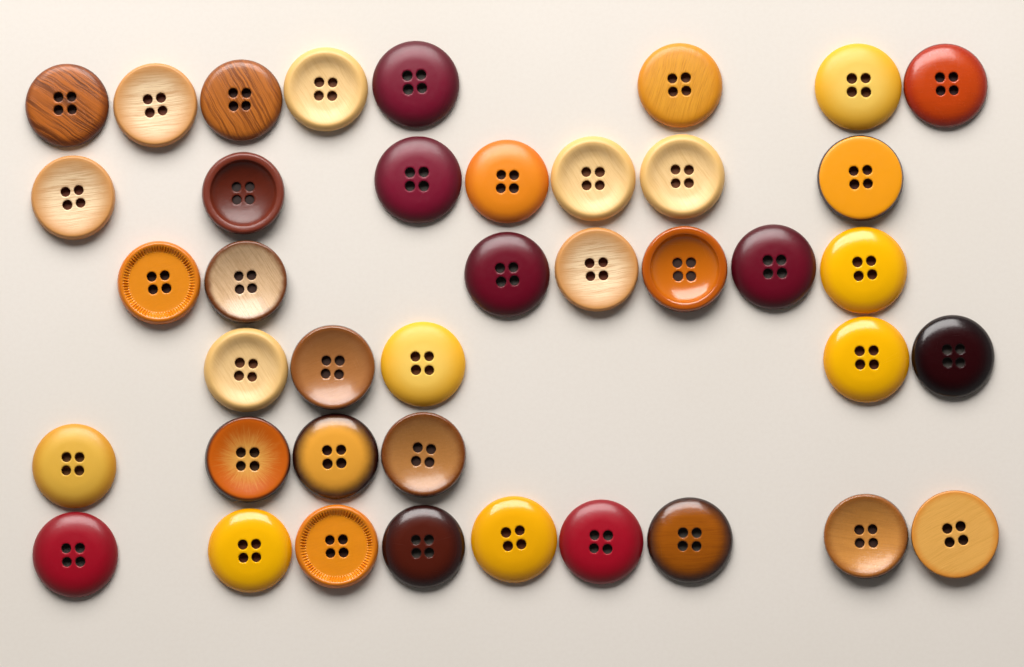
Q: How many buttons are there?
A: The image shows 40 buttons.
